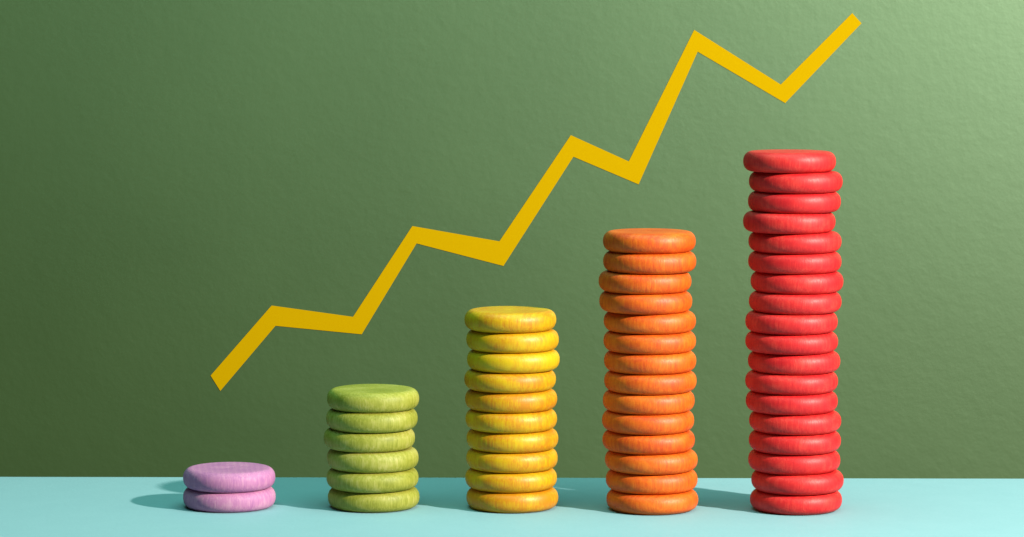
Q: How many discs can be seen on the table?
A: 50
